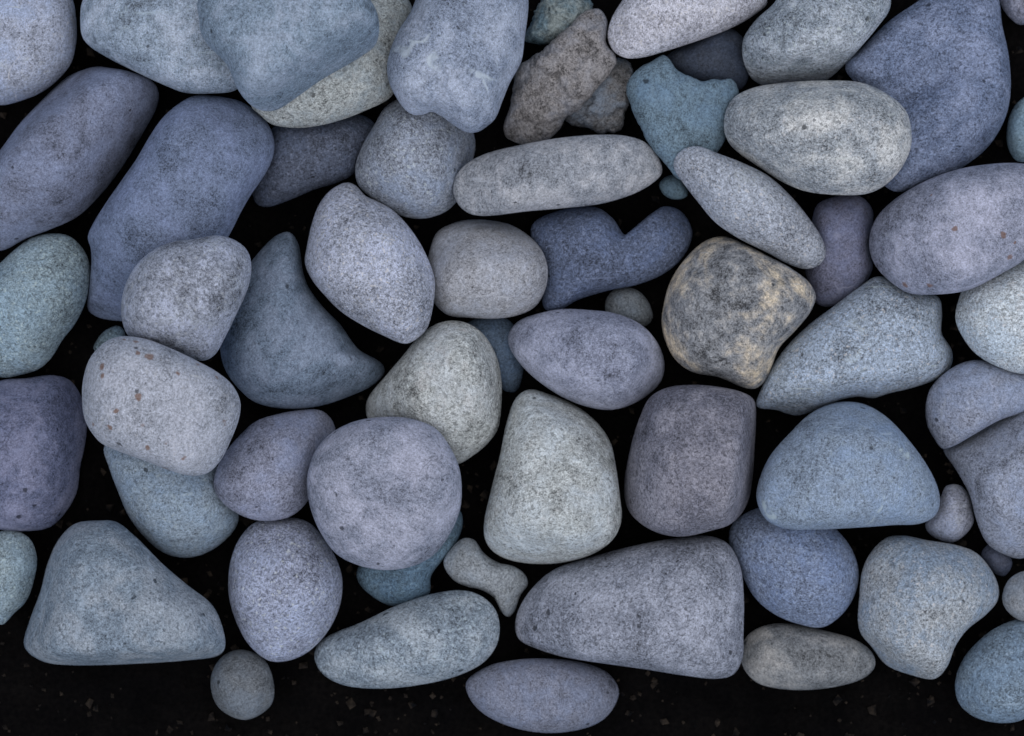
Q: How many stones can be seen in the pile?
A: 65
